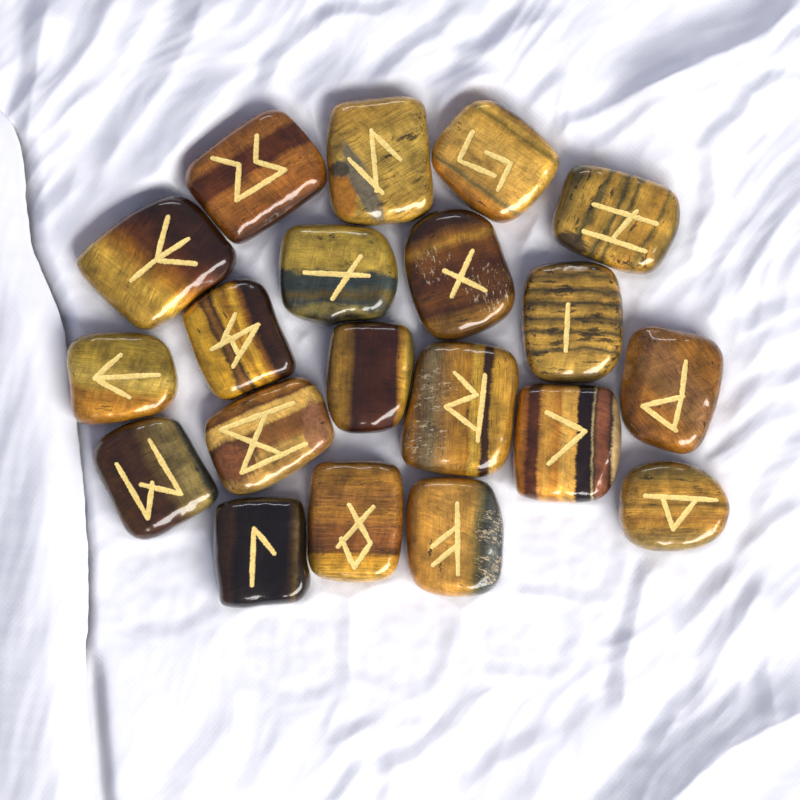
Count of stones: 20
